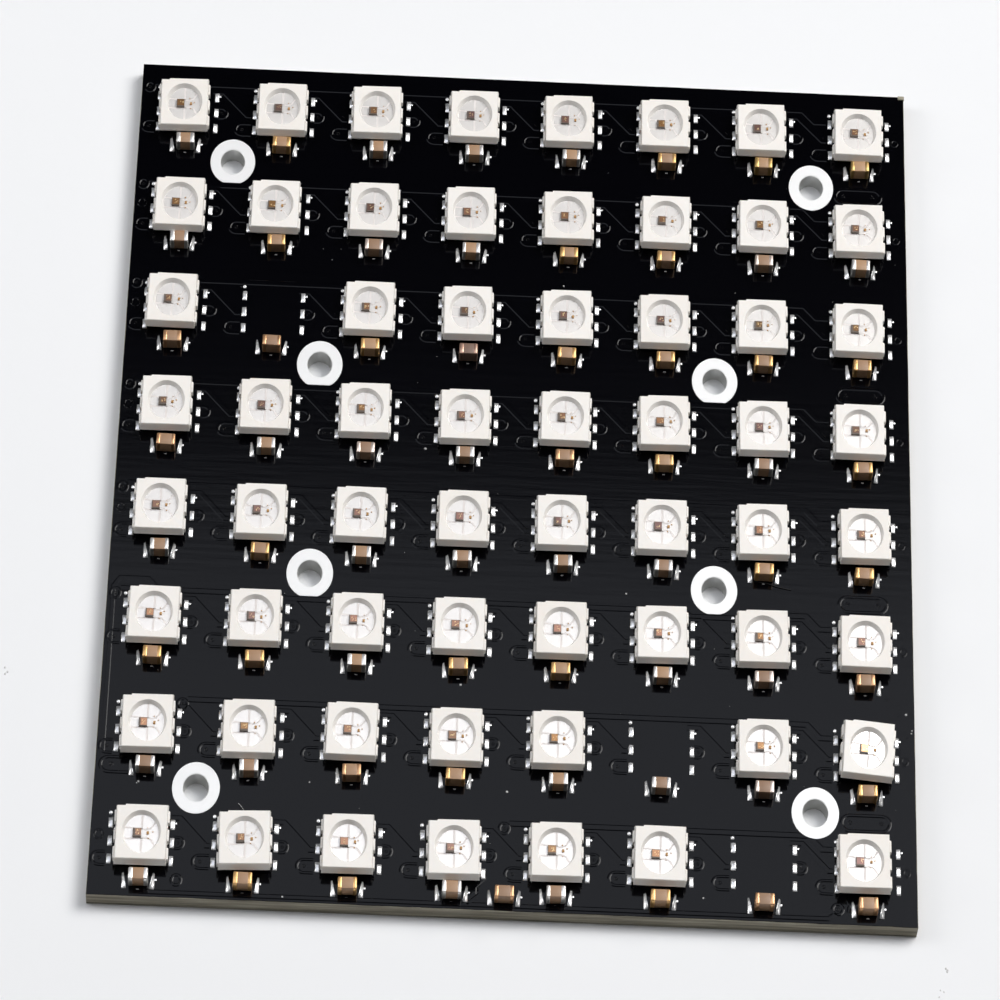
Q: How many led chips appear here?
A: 61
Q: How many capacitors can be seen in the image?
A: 65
